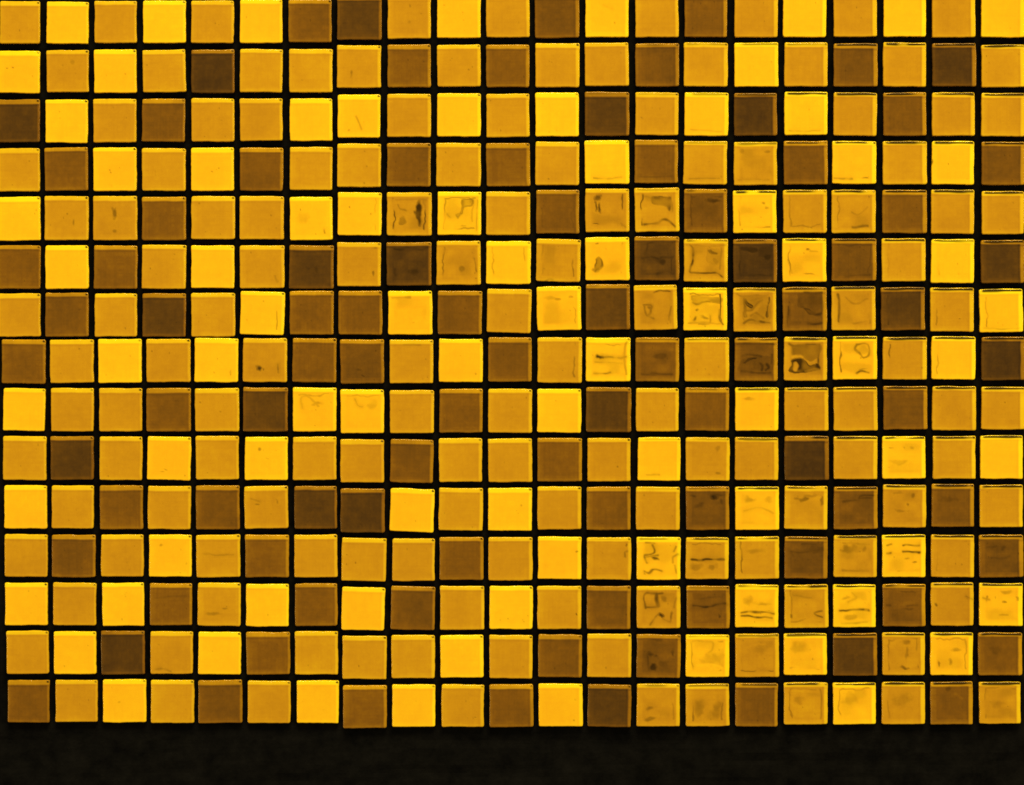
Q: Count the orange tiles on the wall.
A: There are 142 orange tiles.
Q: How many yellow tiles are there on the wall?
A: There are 82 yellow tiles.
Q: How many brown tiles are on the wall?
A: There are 91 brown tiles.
